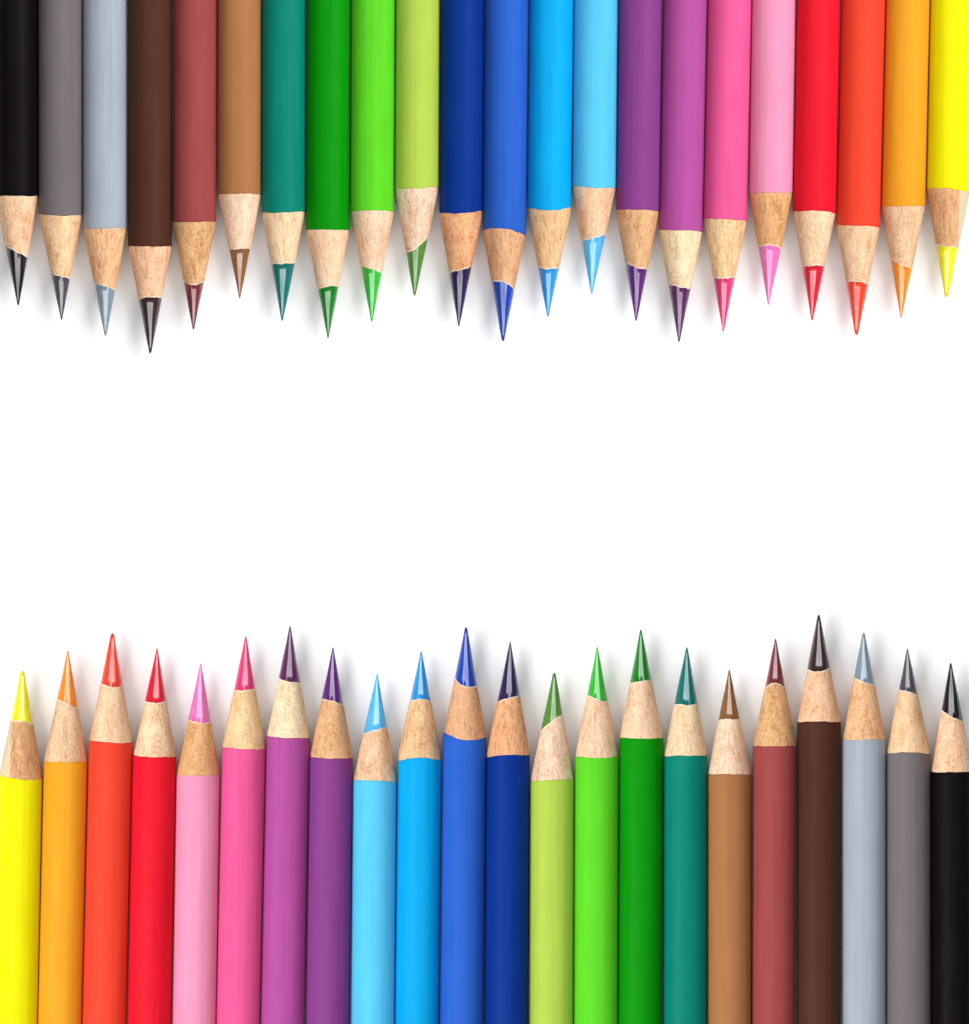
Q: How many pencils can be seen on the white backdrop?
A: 44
